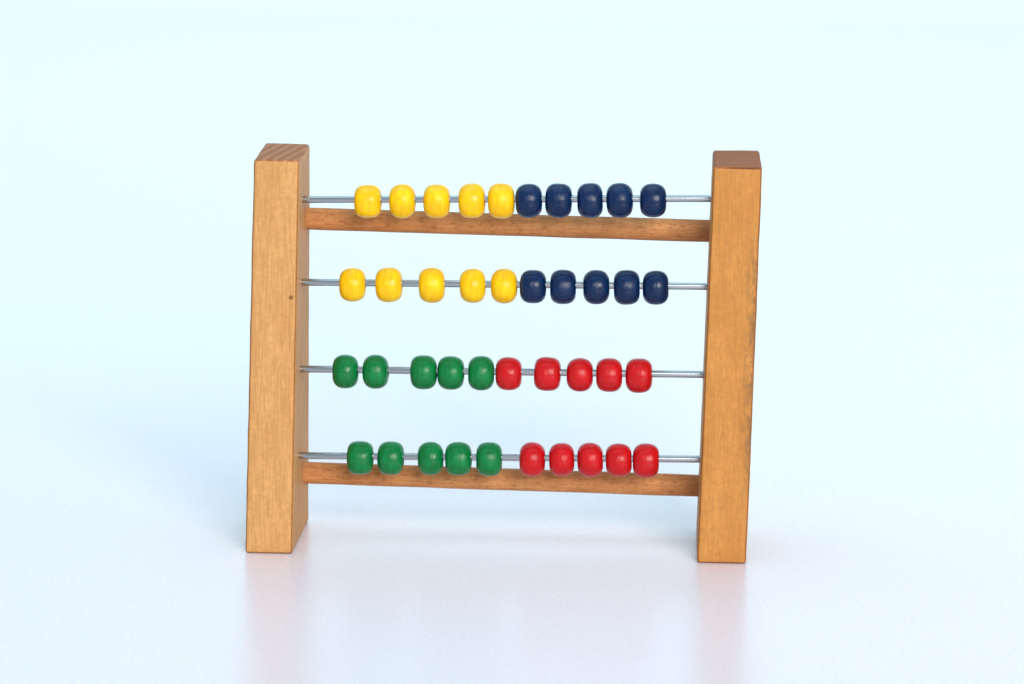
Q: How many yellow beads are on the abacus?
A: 10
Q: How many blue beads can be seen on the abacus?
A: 10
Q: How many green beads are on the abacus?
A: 10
